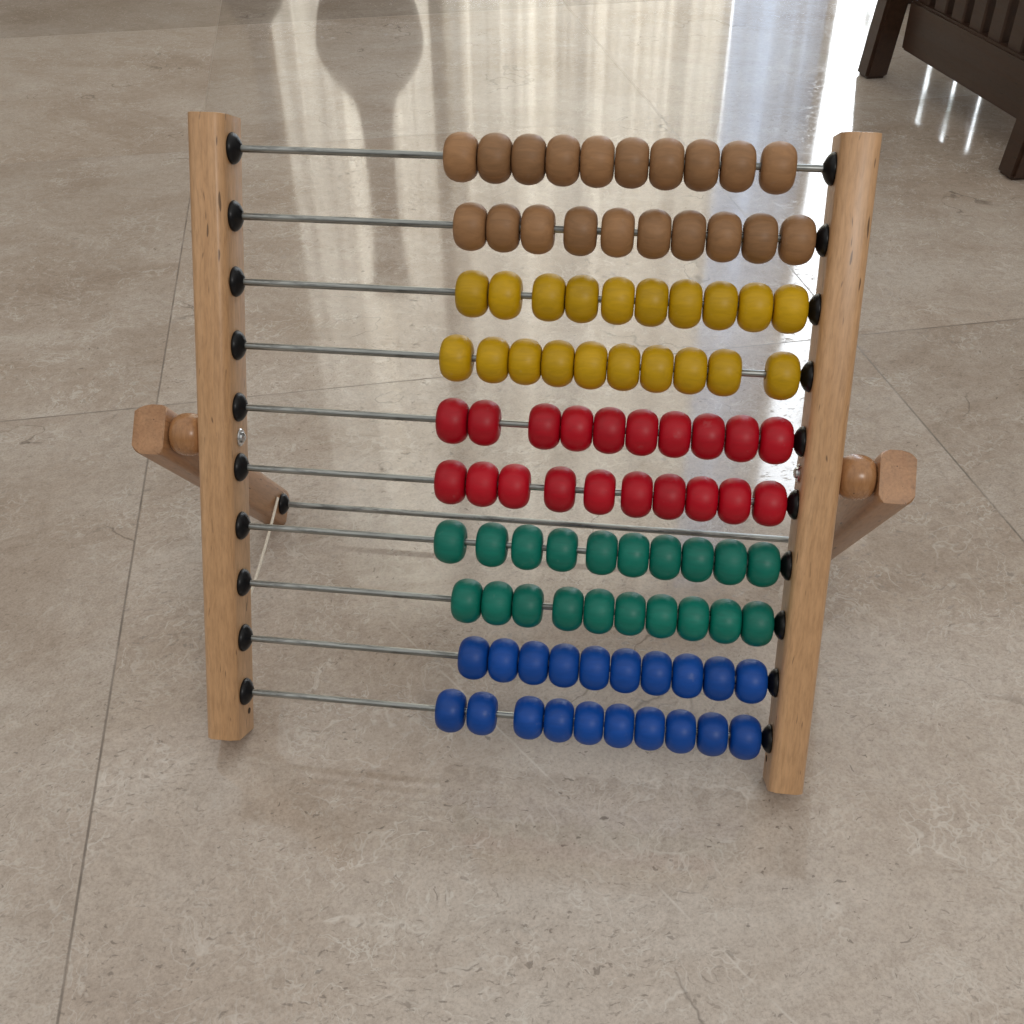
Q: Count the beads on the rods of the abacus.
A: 100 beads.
